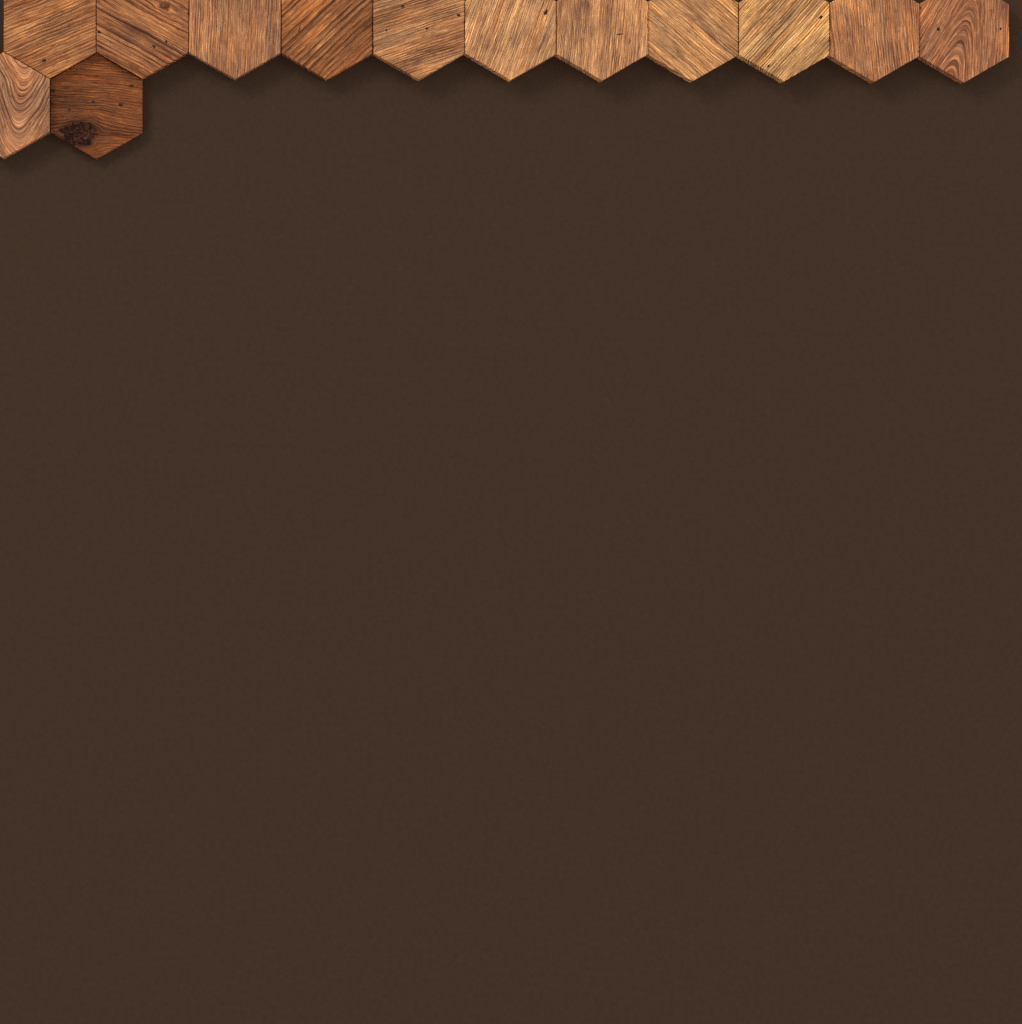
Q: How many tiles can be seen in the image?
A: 13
